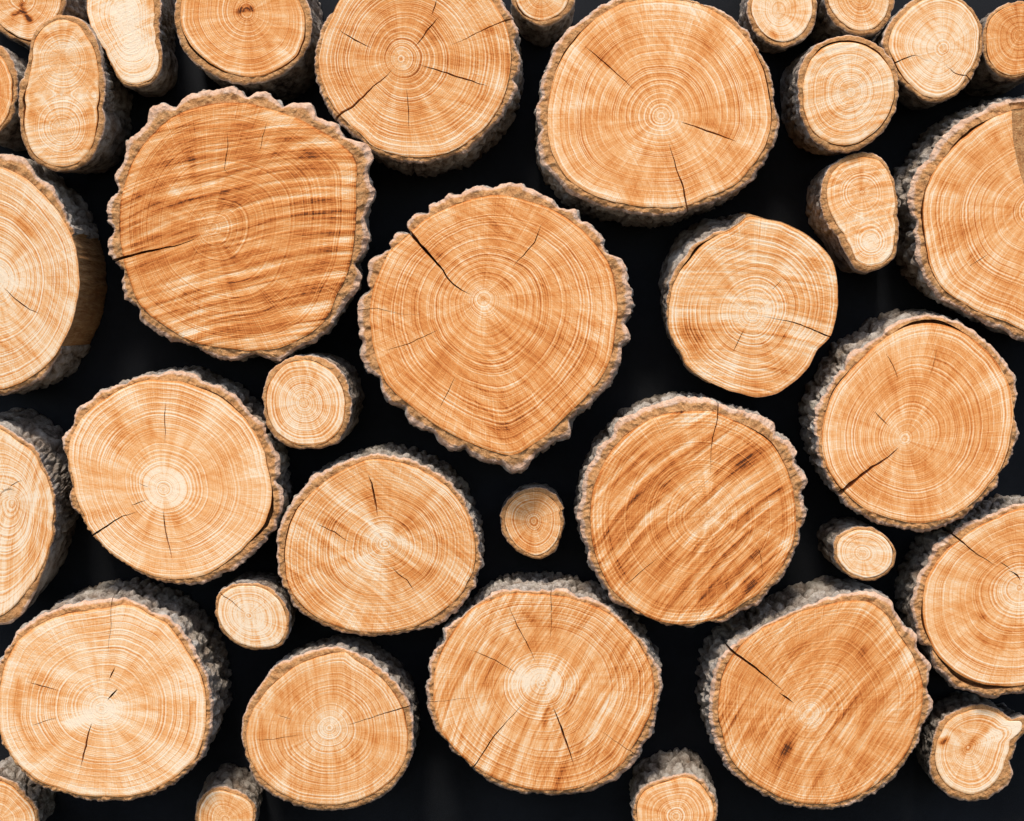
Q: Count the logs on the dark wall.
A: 37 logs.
